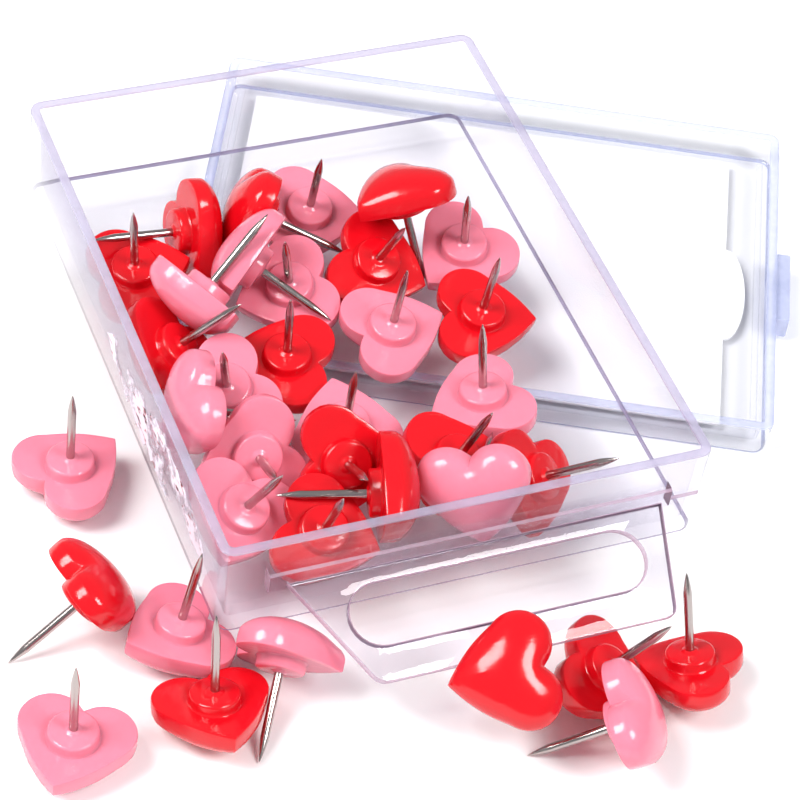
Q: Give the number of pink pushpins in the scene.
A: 18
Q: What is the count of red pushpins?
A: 18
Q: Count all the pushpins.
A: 36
